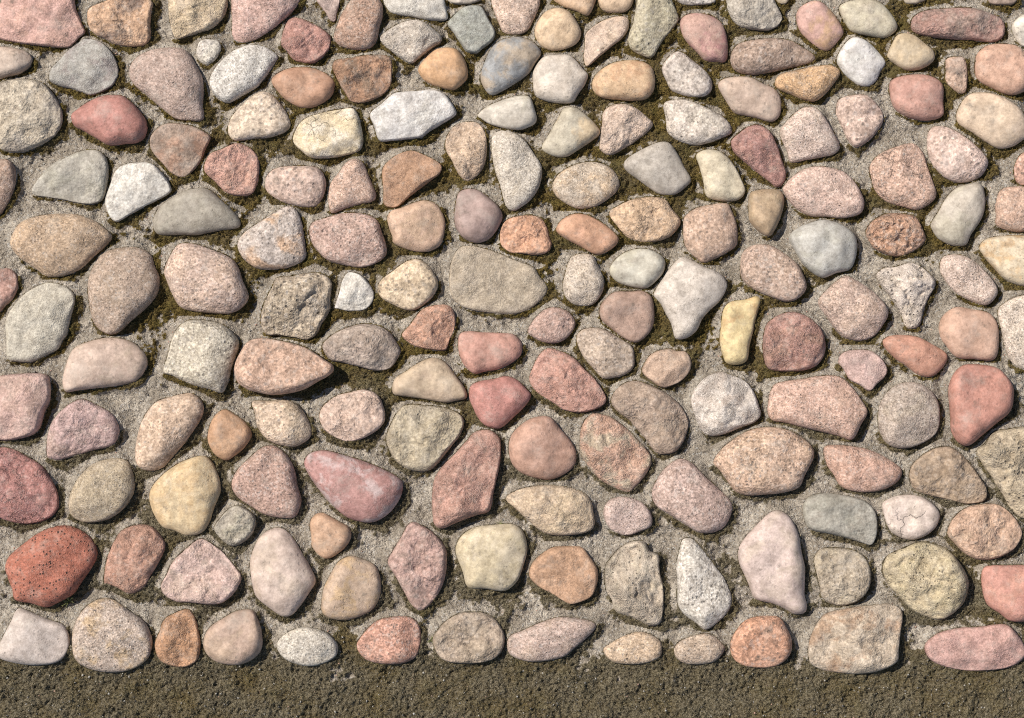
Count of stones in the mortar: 186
